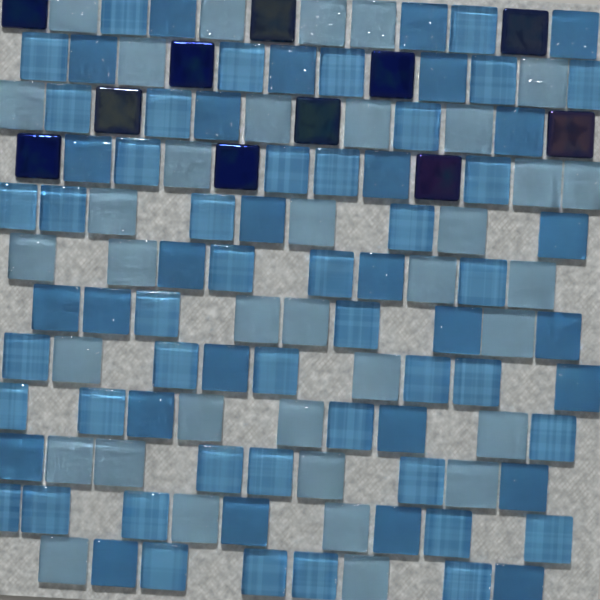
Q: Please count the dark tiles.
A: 11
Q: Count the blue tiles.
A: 72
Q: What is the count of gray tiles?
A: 36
